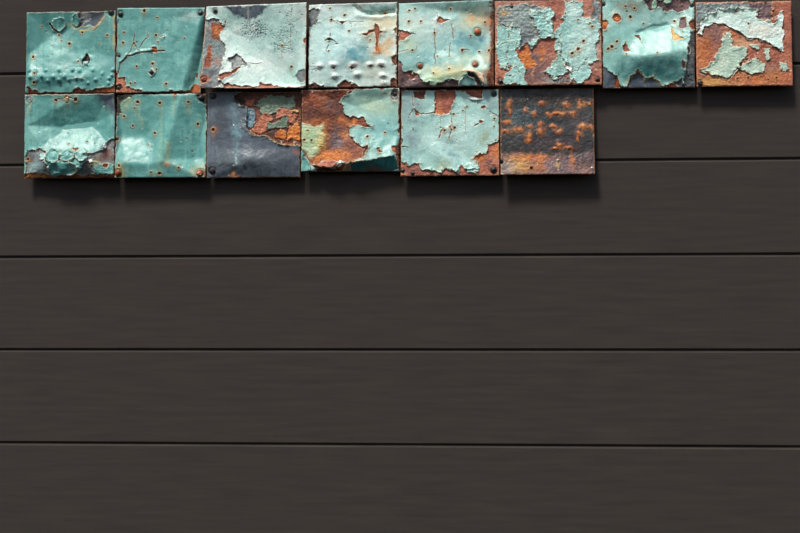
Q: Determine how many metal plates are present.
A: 14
